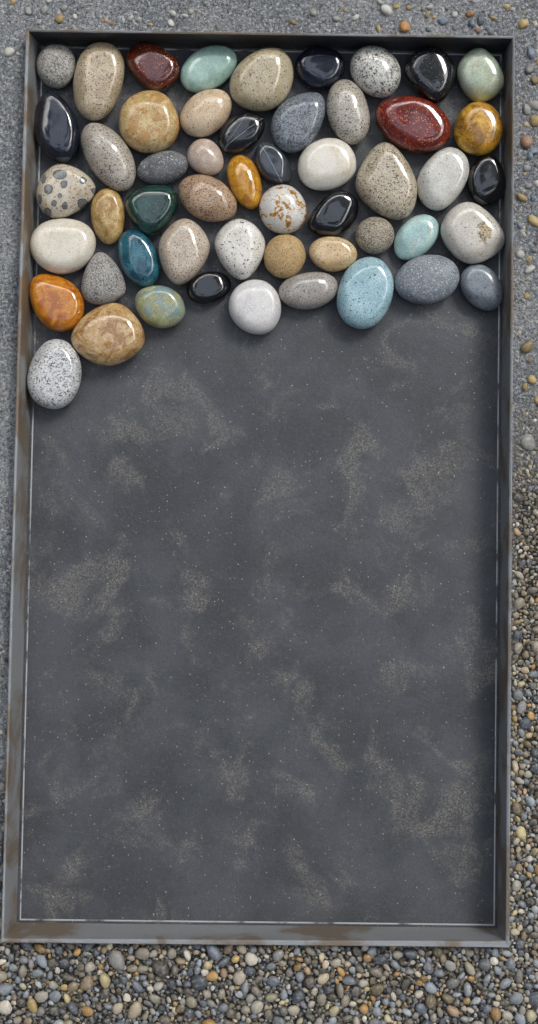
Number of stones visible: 52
